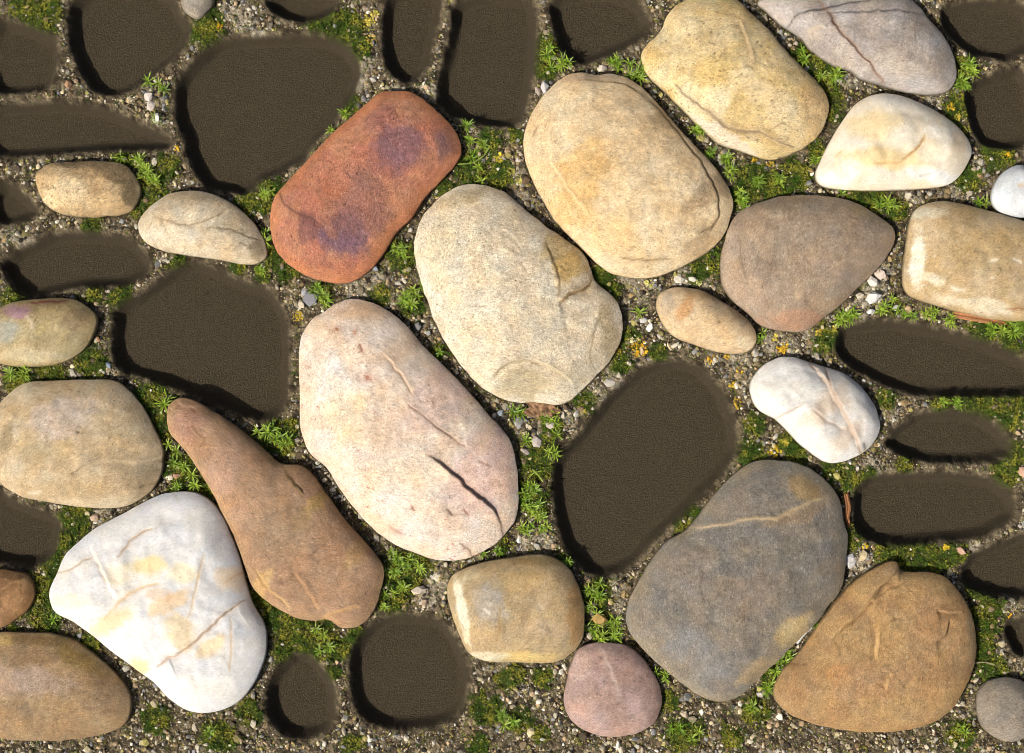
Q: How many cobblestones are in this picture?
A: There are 26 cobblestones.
